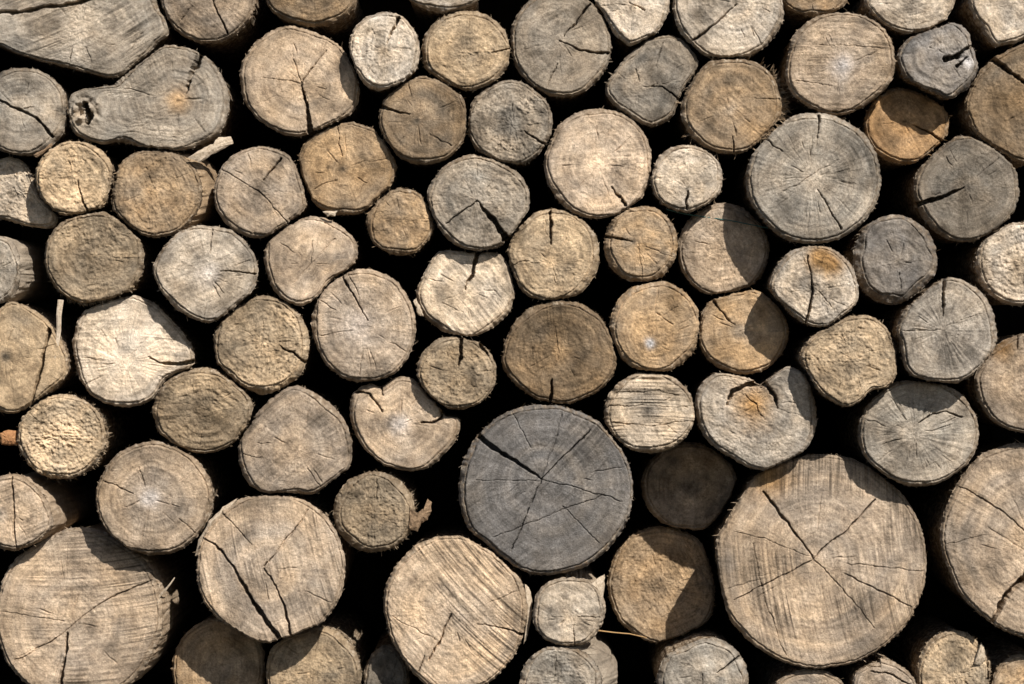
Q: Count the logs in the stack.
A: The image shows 84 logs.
